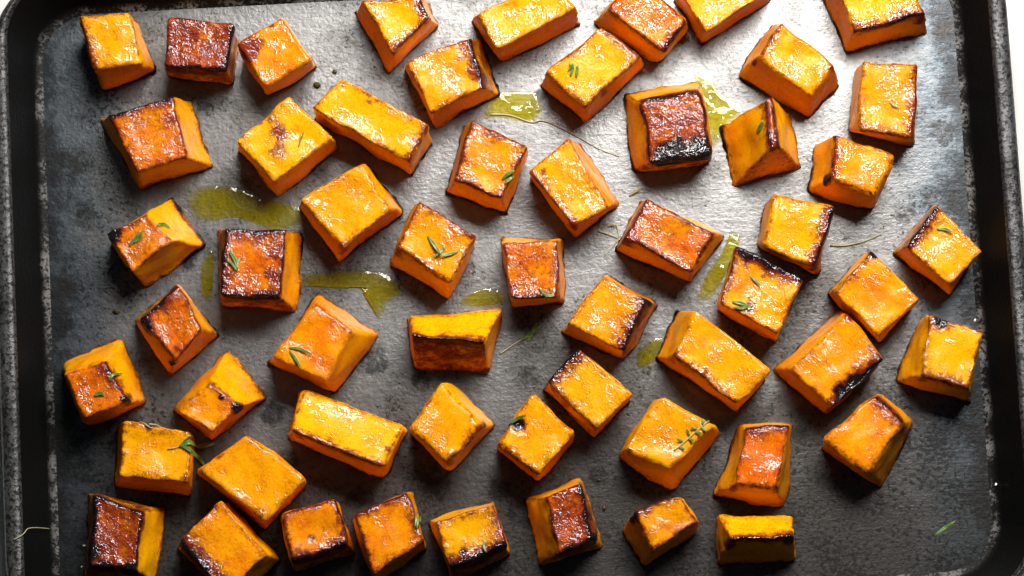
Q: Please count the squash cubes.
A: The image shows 56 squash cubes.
